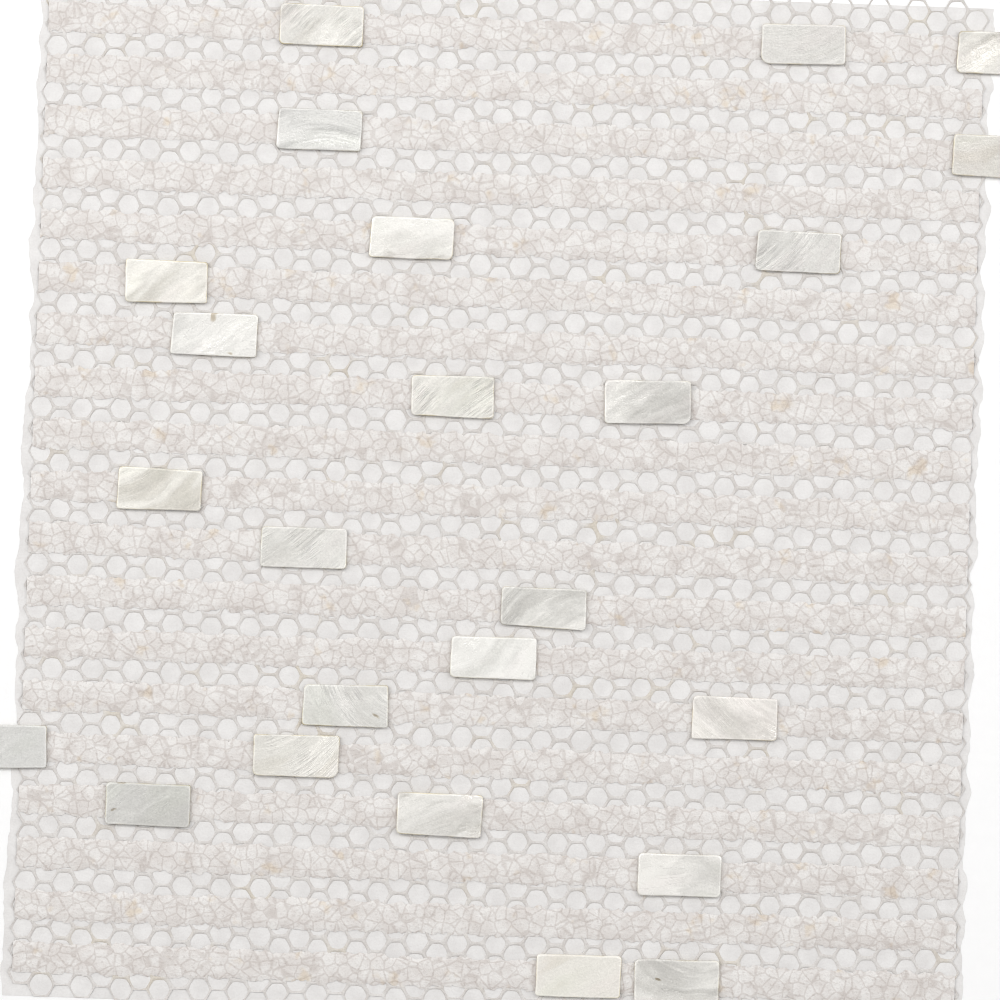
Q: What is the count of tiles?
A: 24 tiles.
